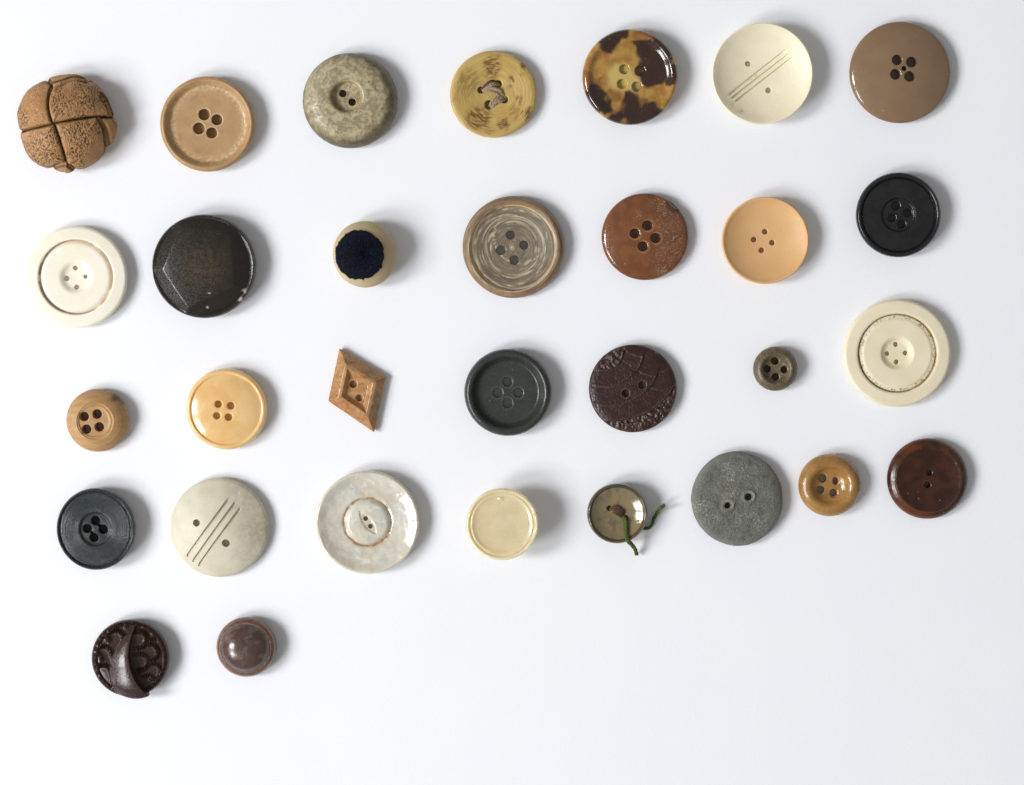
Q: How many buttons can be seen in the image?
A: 31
